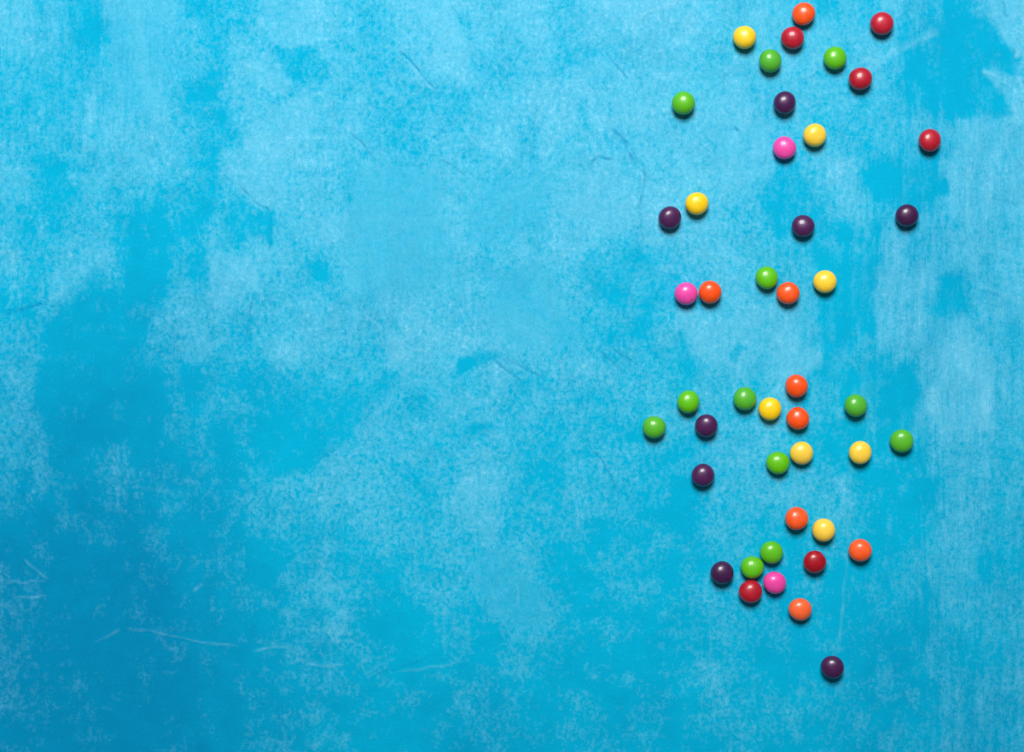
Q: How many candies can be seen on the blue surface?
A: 45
